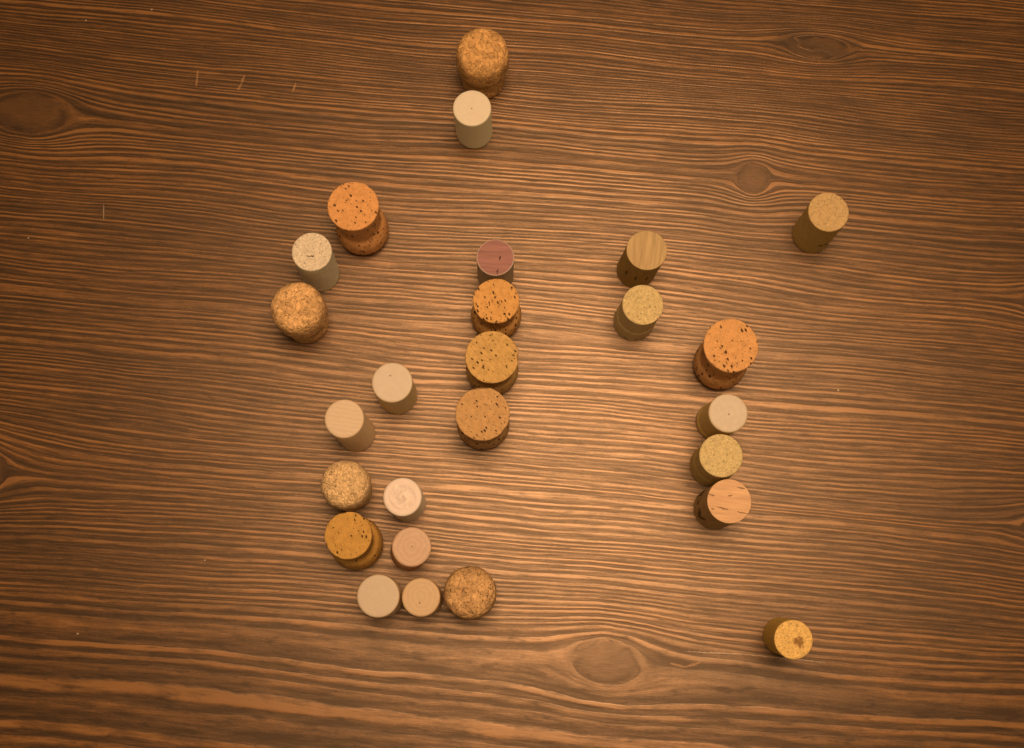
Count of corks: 26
